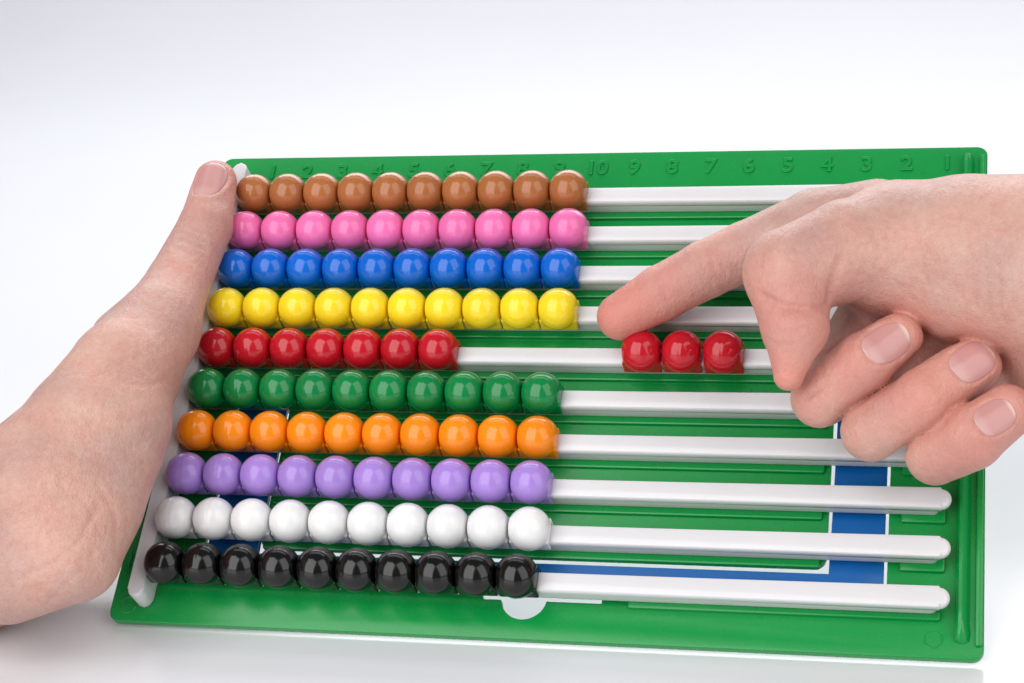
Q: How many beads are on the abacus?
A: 100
